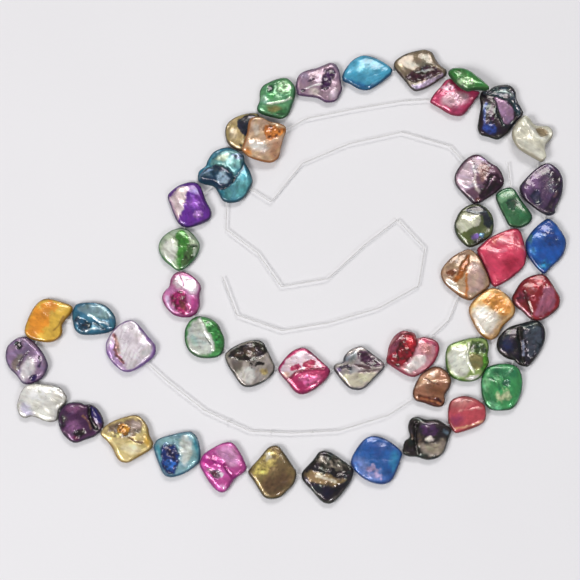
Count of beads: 46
